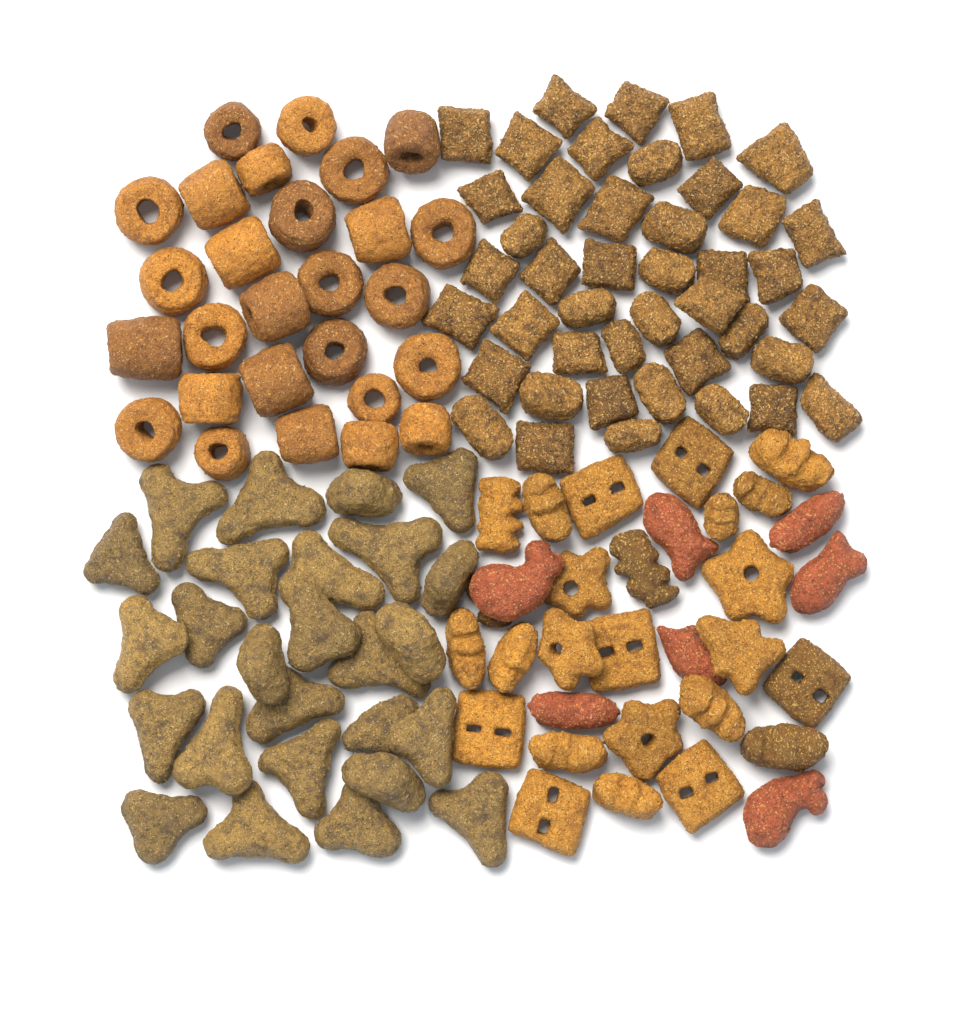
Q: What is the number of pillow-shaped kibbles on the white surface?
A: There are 43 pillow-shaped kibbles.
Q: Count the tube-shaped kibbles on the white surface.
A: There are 27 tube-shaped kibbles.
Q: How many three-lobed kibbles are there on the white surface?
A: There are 26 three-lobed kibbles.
